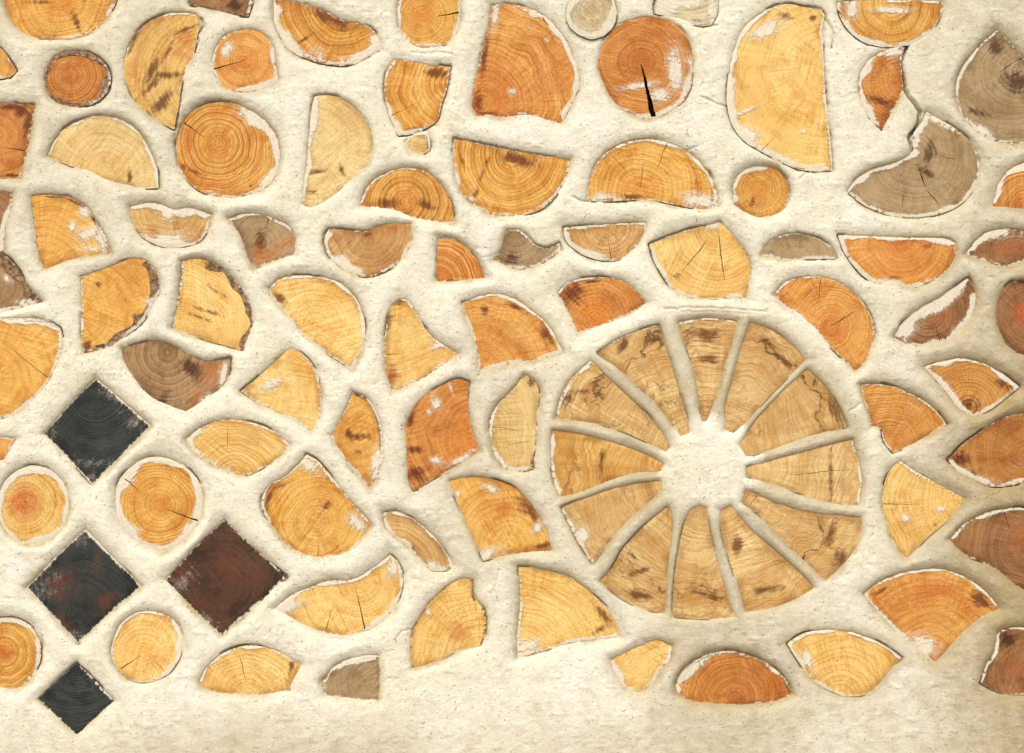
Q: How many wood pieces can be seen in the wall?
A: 96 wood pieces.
